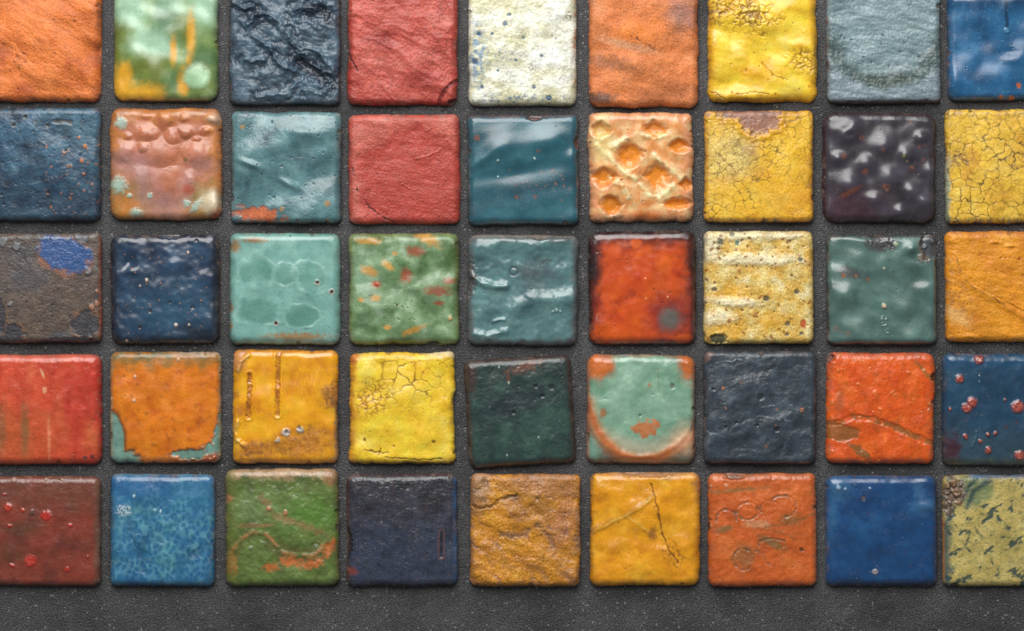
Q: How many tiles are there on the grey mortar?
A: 45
